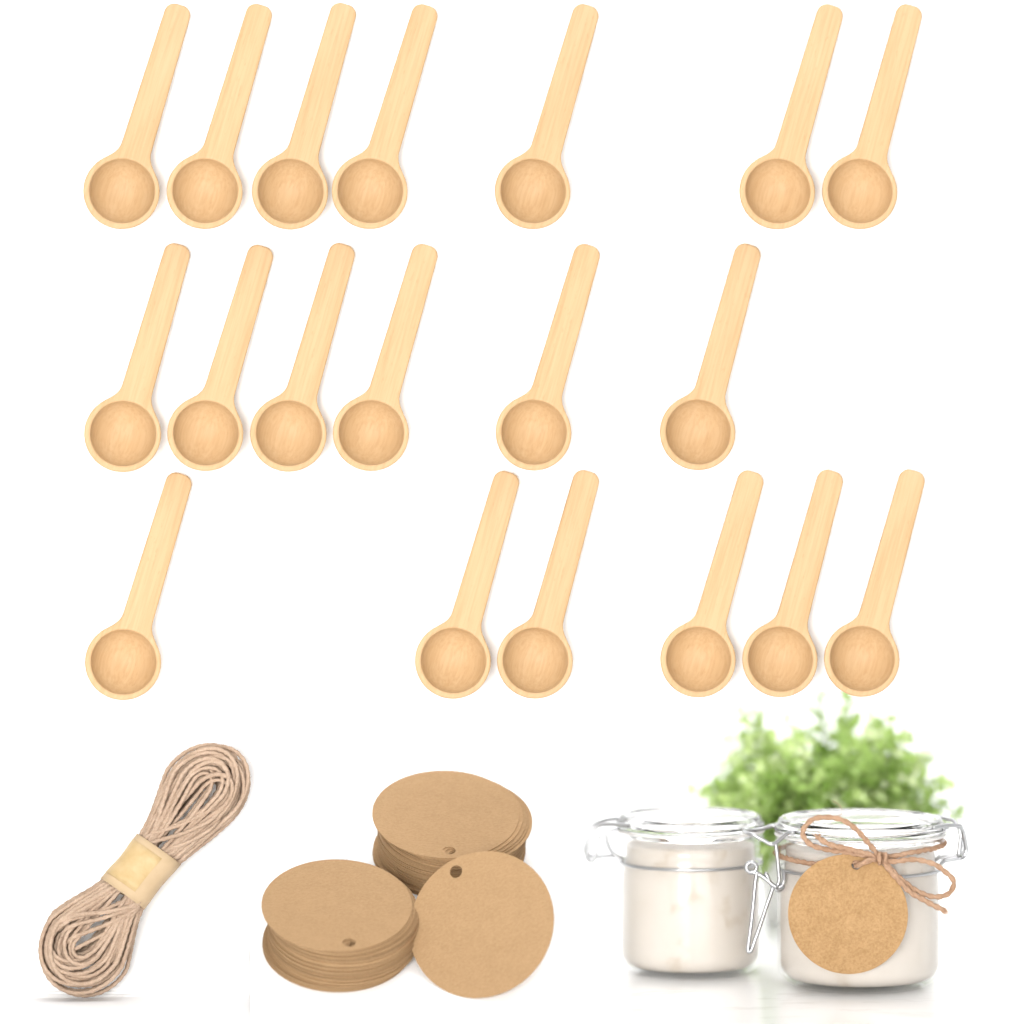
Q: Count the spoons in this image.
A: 19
